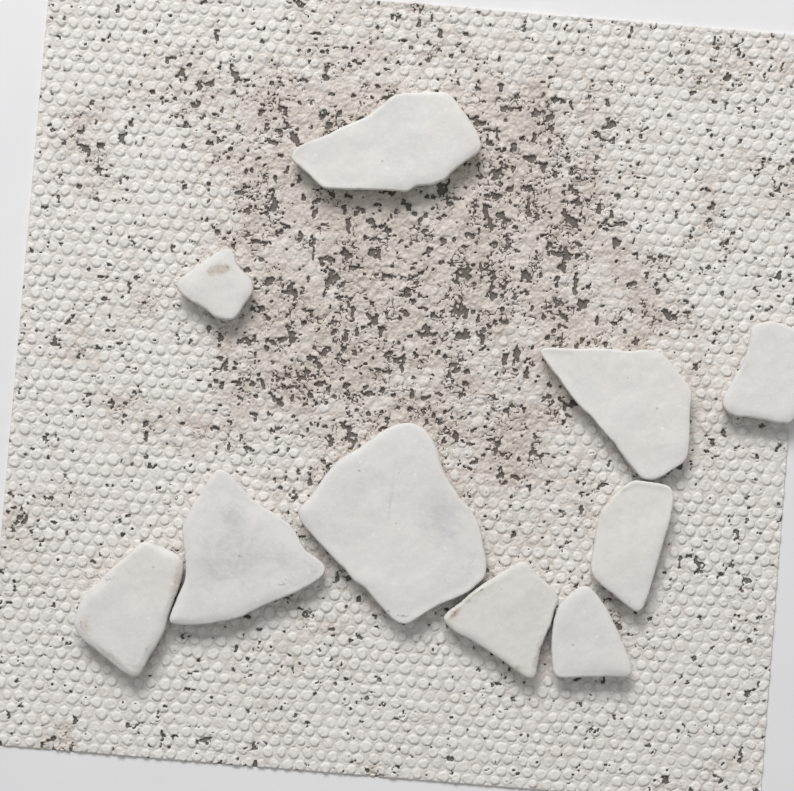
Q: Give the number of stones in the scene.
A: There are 10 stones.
